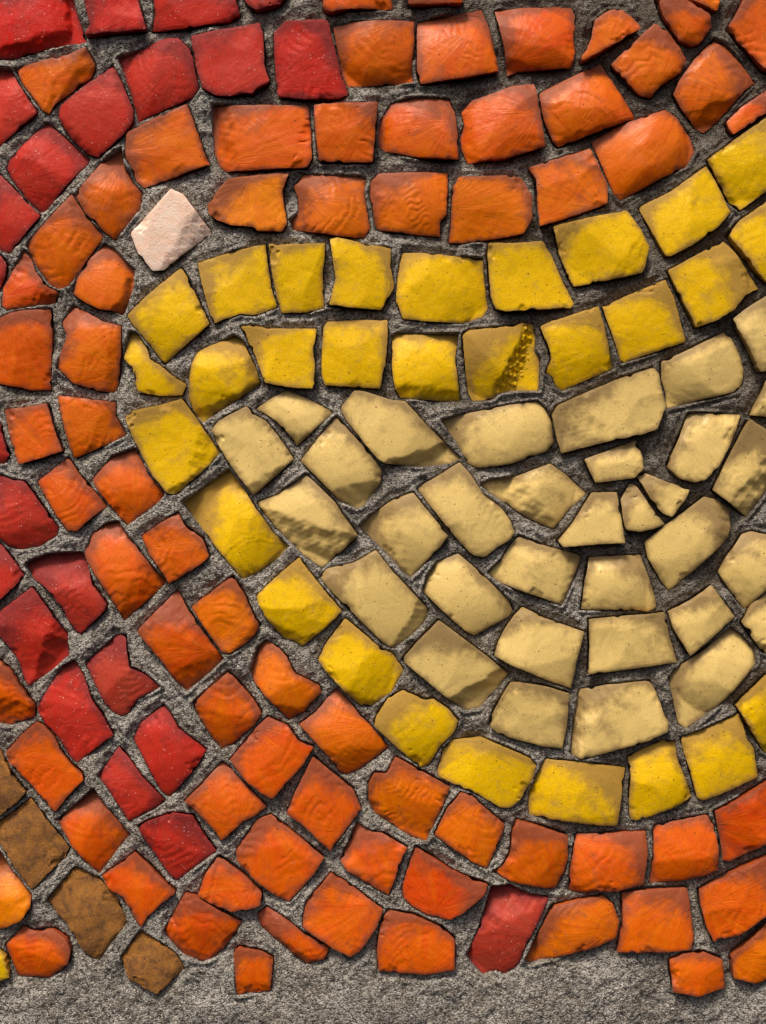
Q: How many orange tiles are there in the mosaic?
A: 71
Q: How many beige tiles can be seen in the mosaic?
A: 33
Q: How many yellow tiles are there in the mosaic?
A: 30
